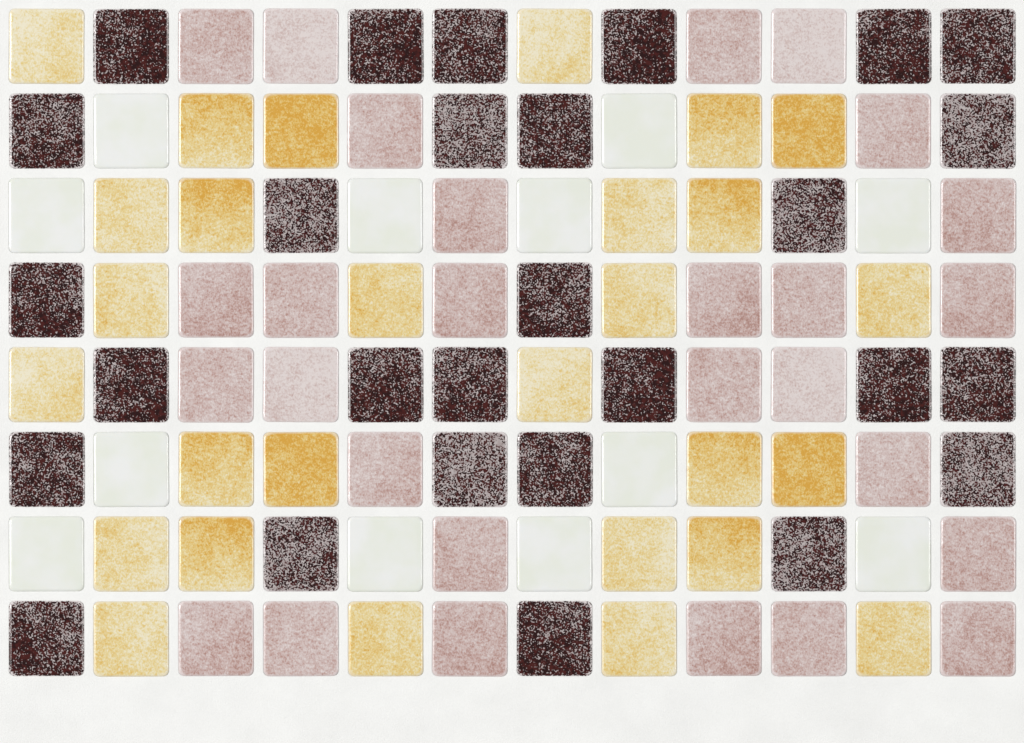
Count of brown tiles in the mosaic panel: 28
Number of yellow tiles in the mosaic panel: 28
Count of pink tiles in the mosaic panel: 28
